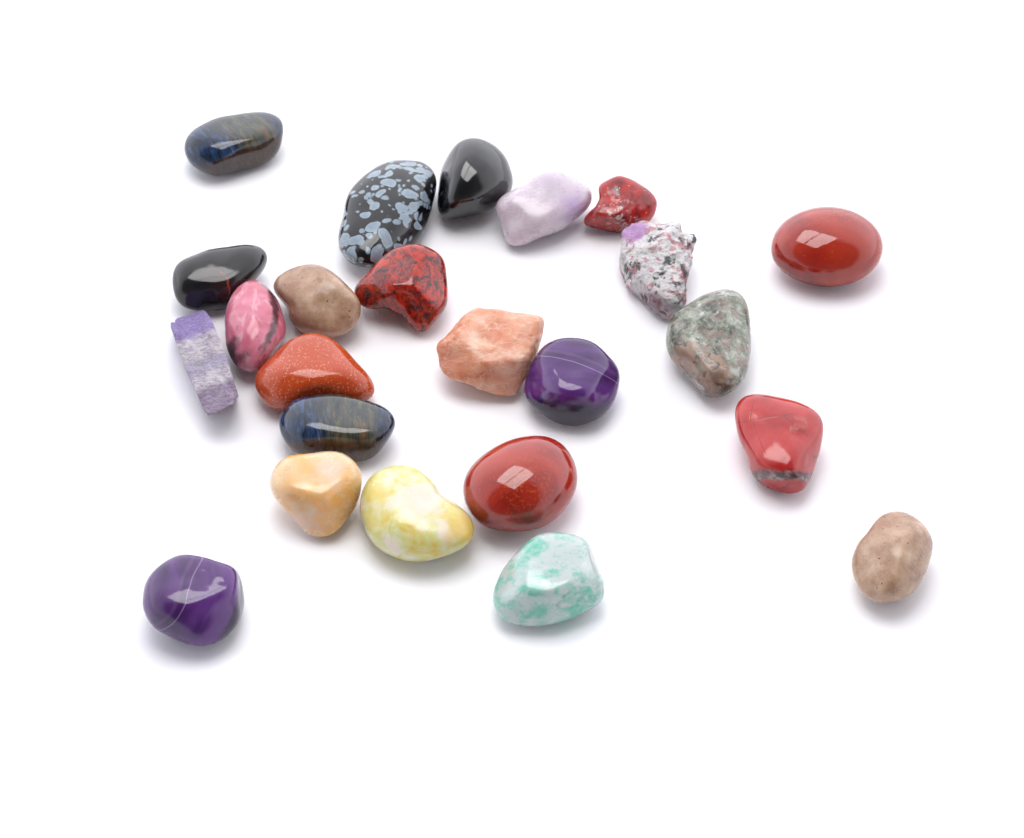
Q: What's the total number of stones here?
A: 24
